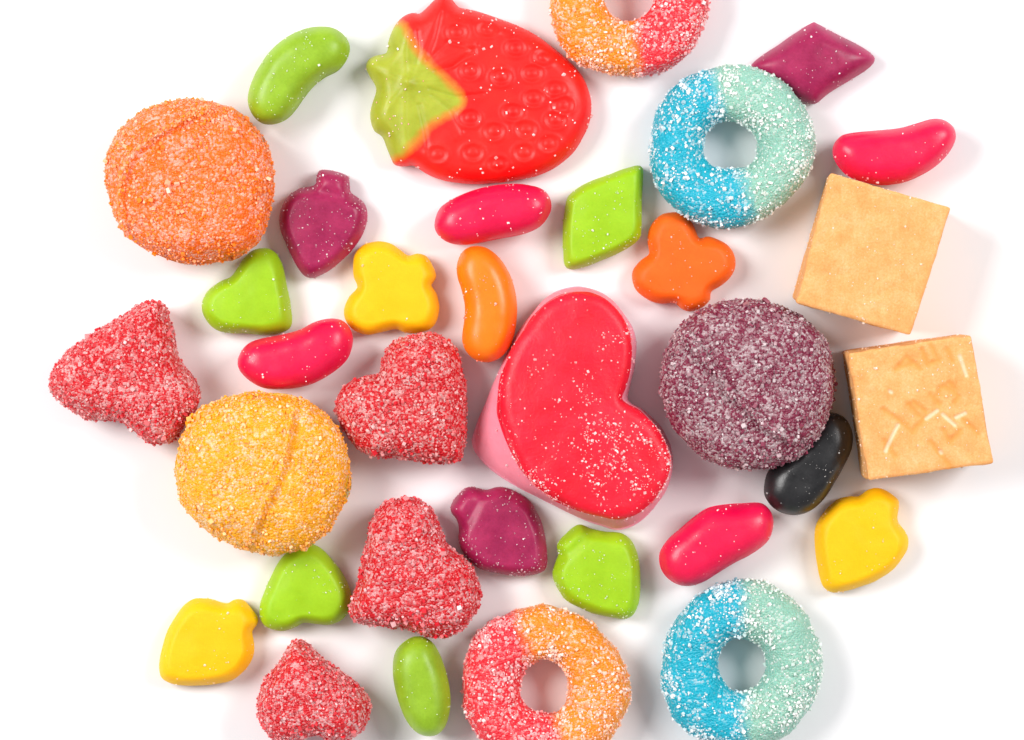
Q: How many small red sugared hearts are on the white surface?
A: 4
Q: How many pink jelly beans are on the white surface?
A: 4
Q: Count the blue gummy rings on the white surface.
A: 2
